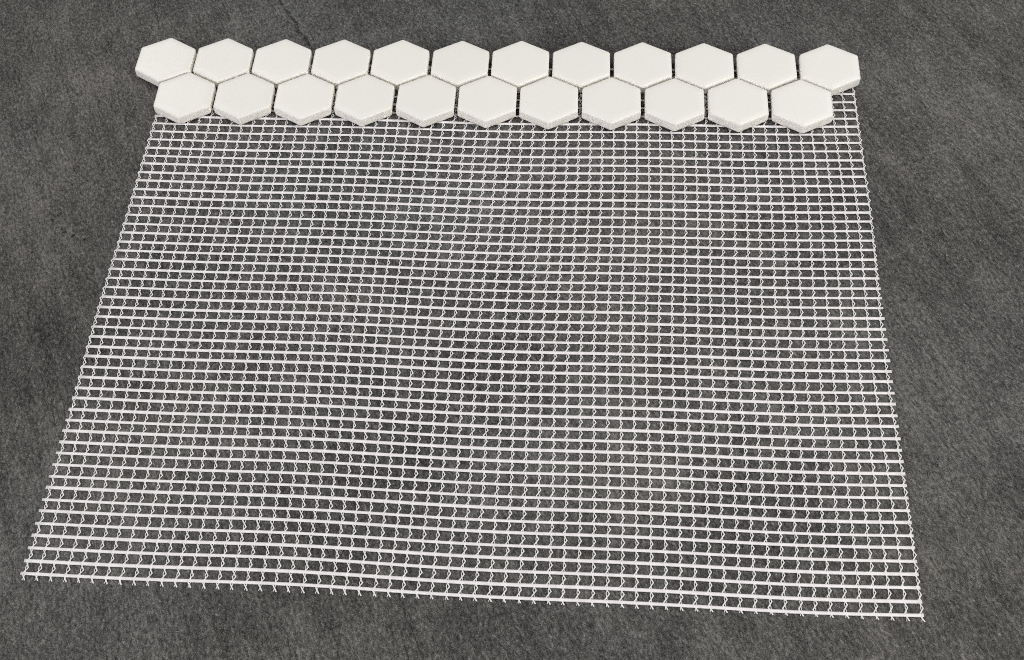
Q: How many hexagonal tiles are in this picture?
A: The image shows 23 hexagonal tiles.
